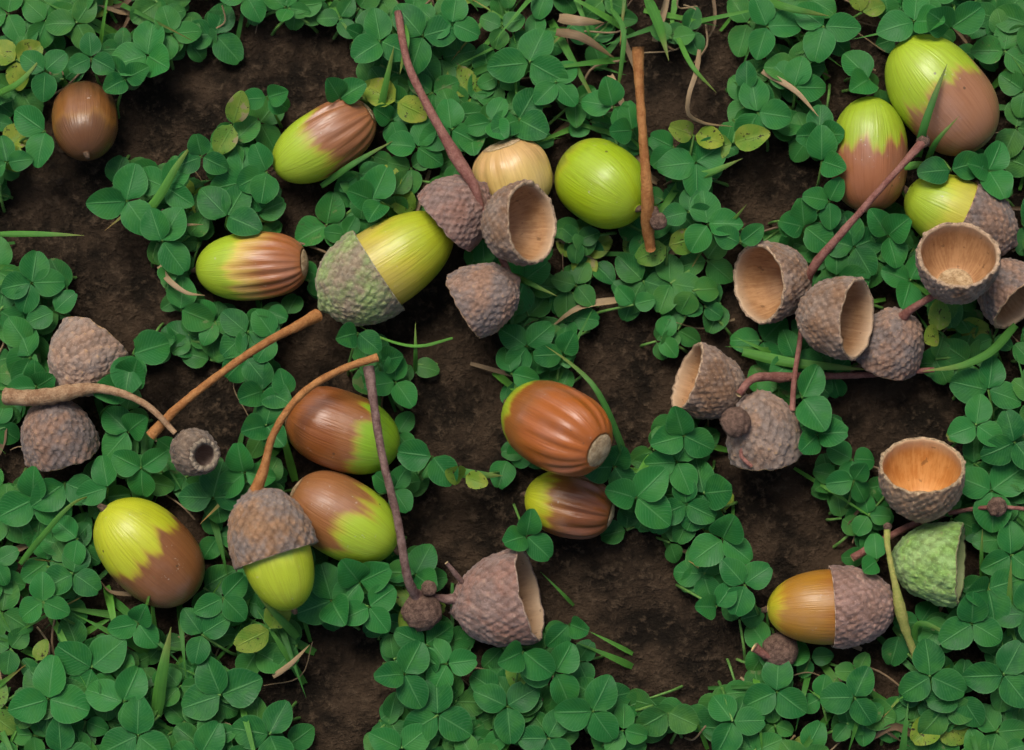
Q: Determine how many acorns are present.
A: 16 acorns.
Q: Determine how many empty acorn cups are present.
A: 16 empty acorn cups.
